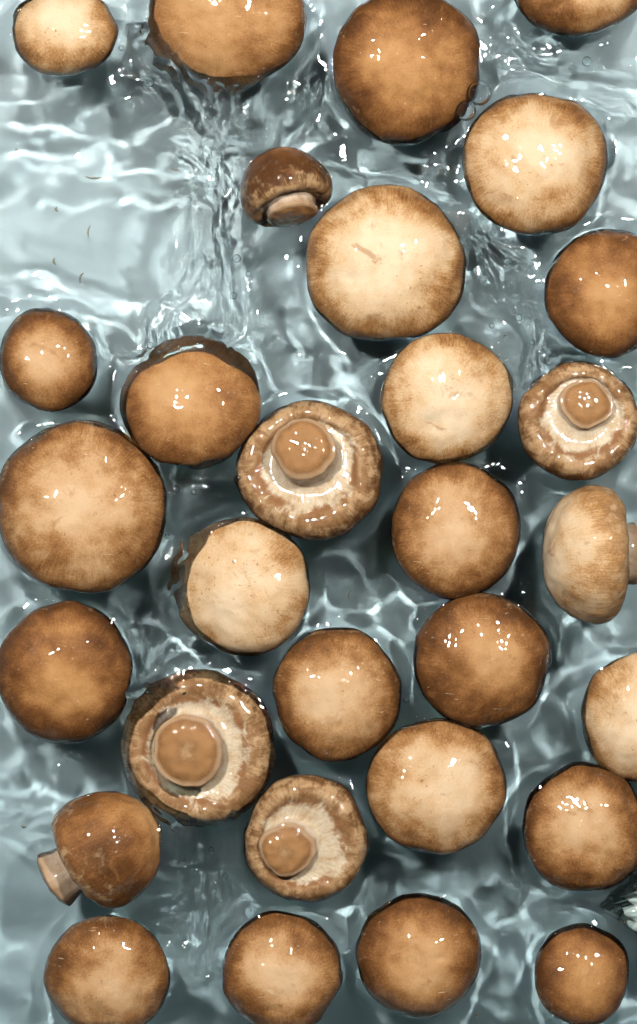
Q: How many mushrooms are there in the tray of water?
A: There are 30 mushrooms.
